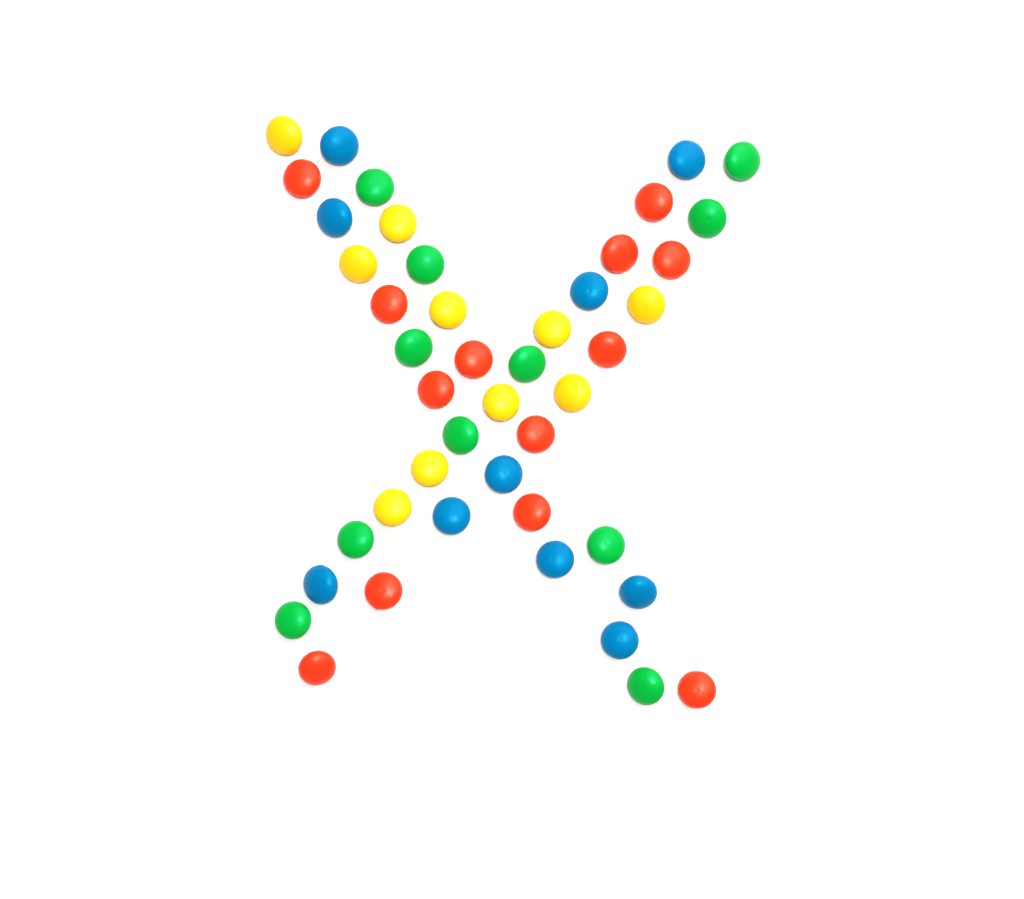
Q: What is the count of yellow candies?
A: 10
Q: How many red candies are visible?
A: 13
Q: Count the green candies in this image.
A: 11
